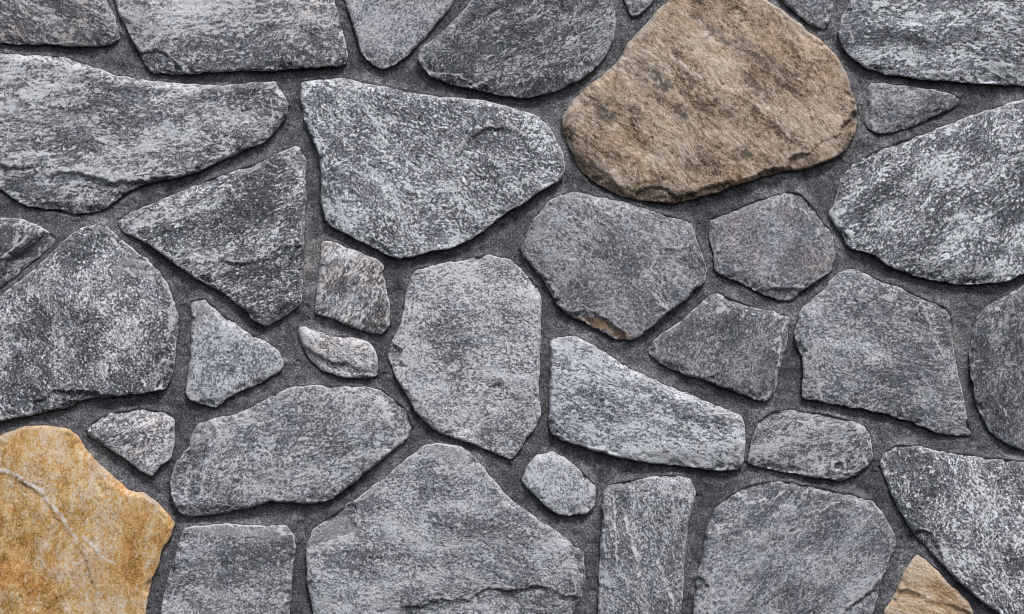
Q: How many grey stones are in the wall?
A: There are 33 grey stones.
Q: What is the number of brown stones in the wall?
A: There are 3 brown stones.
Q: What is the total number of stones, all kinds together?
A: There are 36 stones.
